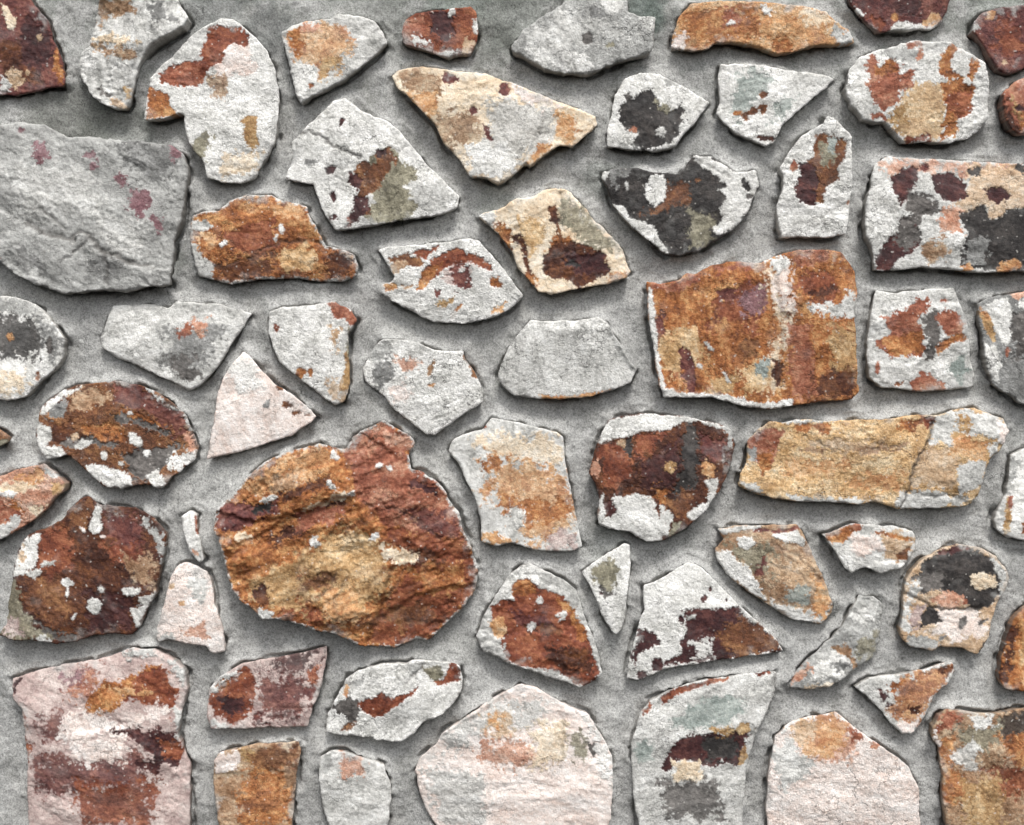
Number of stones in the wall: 60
